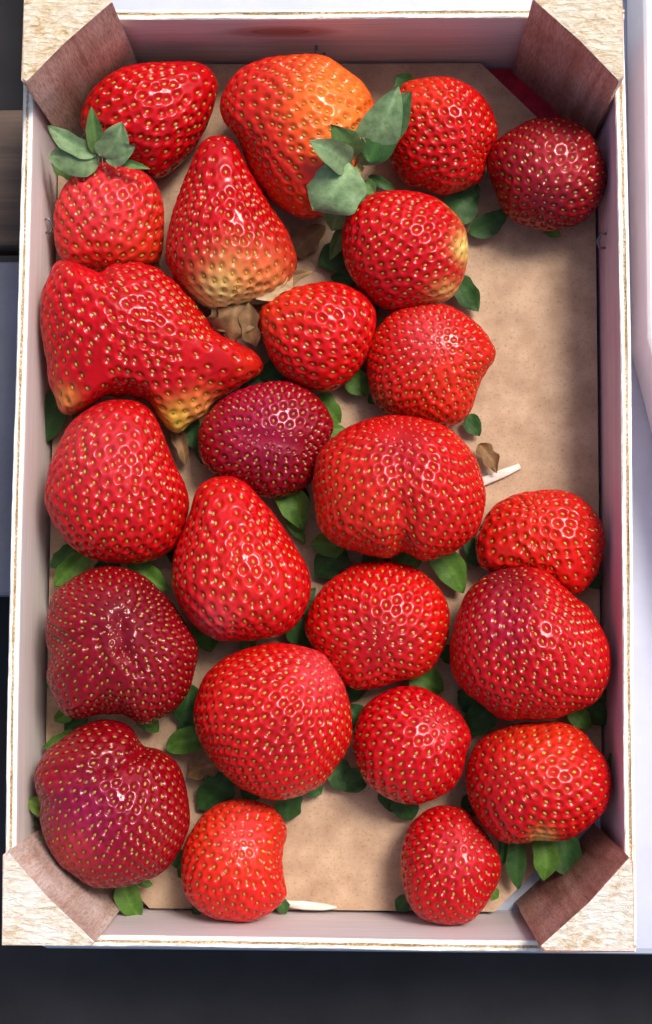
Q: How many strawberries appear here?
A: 24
